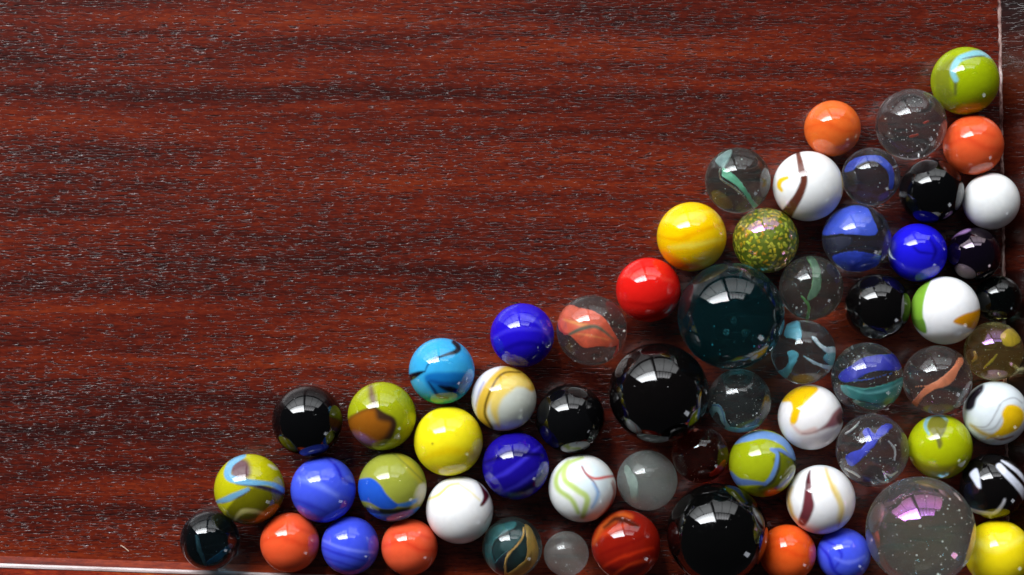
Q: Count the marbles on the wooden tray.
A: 61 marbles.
